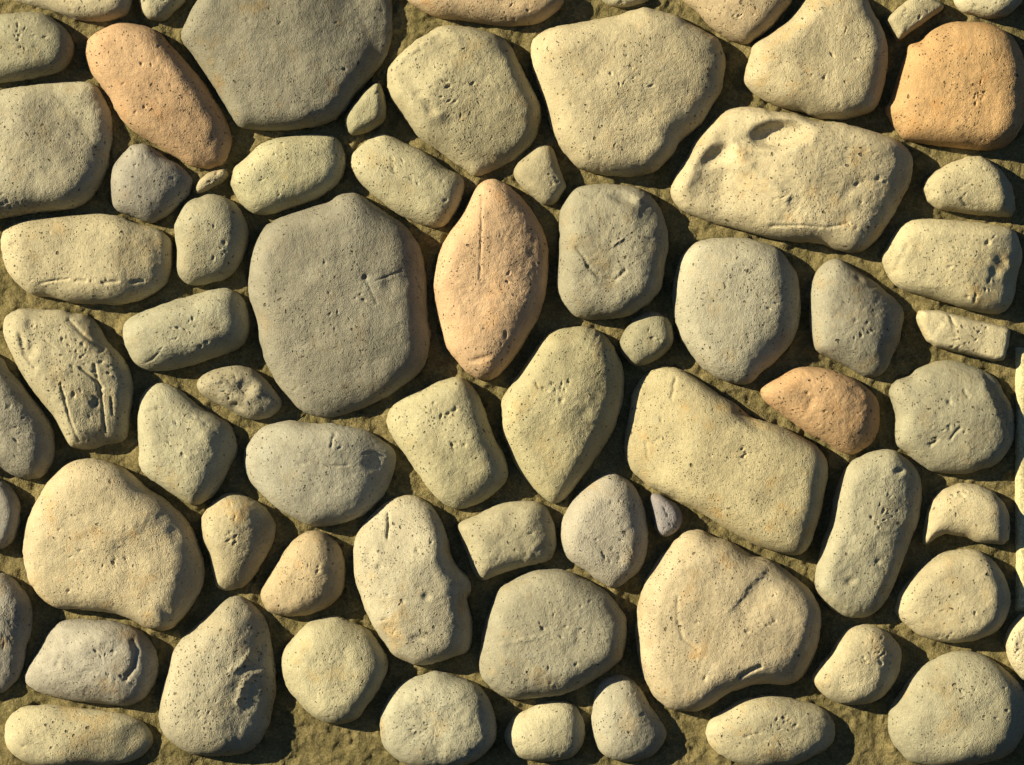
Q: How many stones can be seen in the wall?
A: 69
